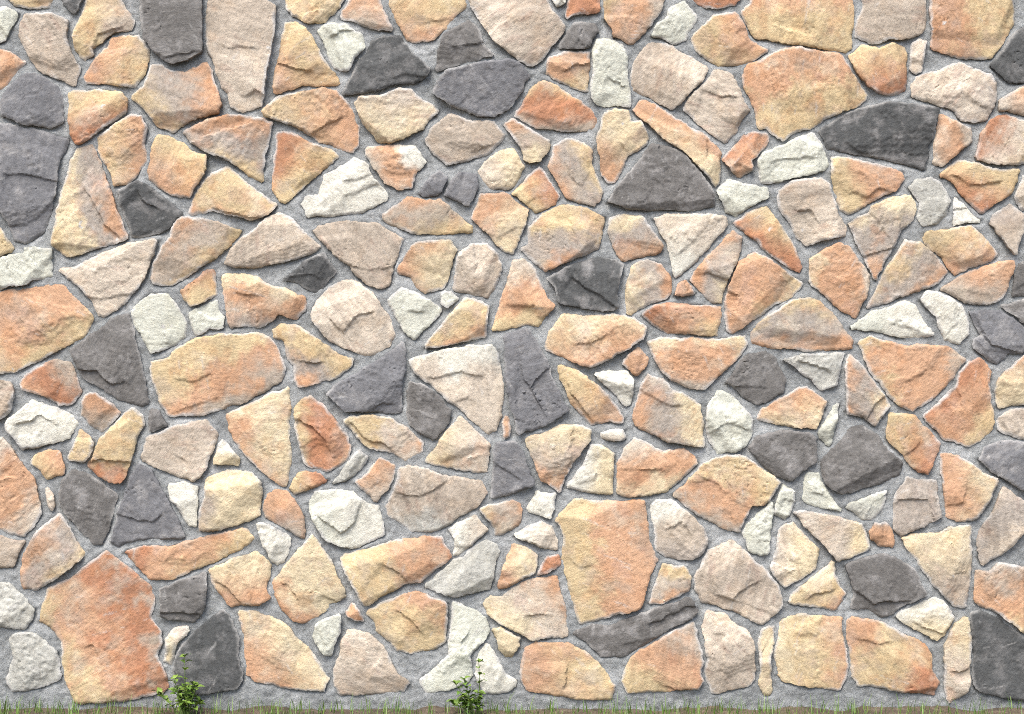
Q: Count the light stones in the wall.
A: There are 200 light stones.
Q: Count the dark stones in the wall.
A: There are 36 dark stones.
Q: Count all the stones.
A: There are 236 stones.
